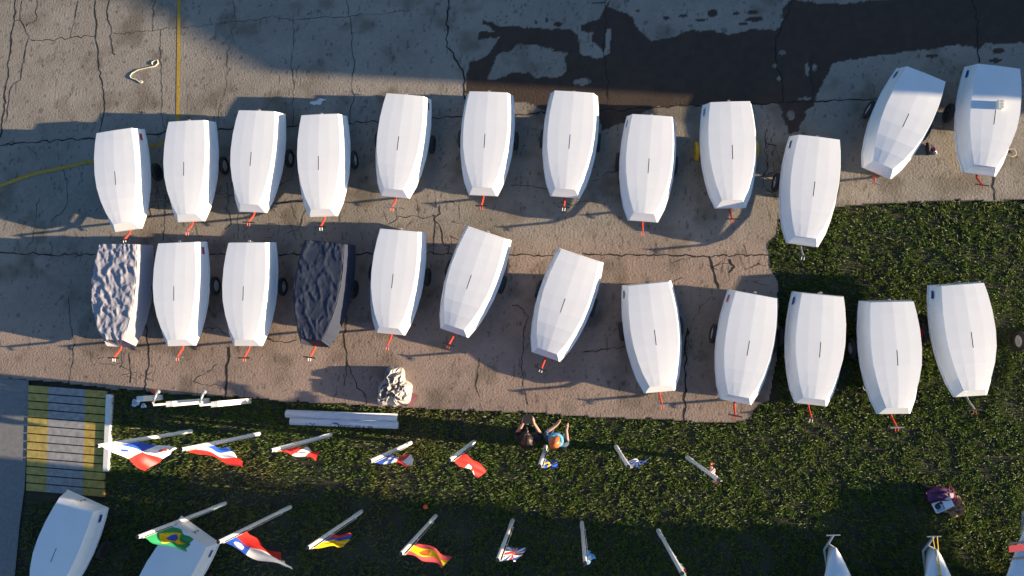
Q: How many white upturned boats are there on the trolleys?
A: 24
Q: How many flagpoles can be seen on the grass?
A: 15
